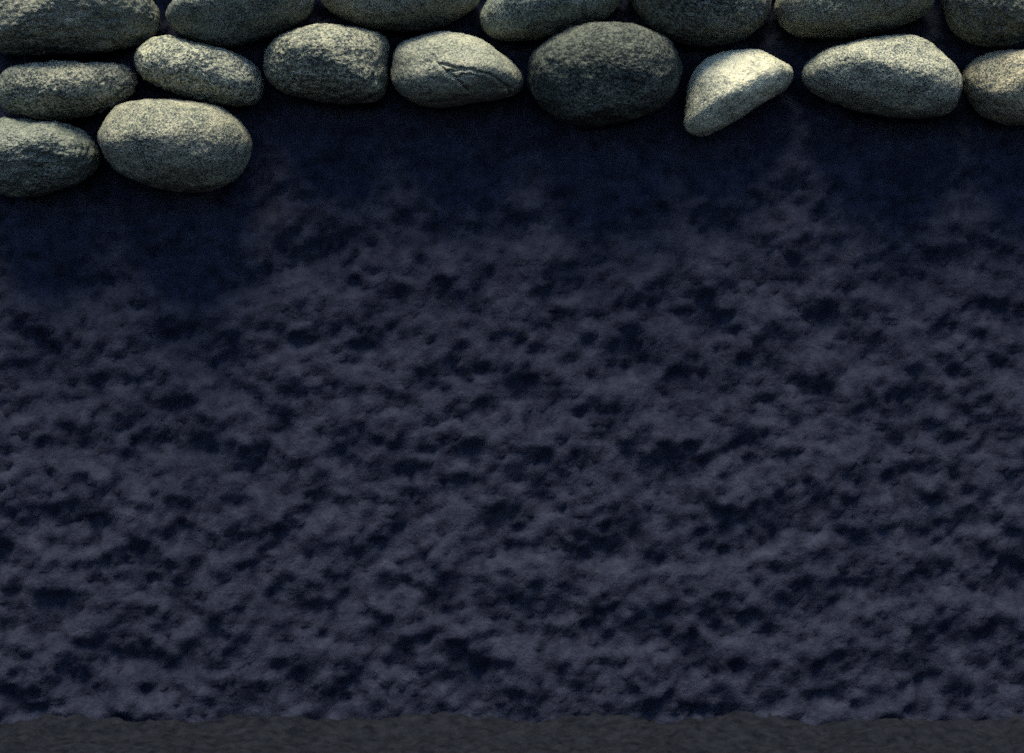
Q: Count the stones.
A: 17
